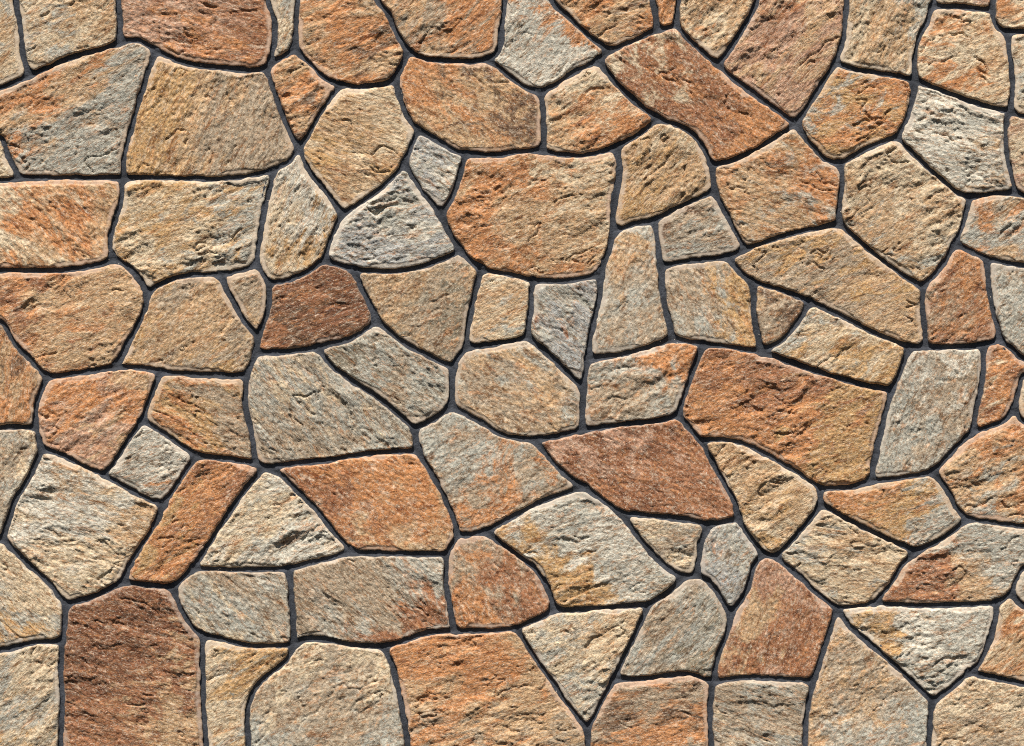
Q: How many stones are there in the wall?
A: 98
